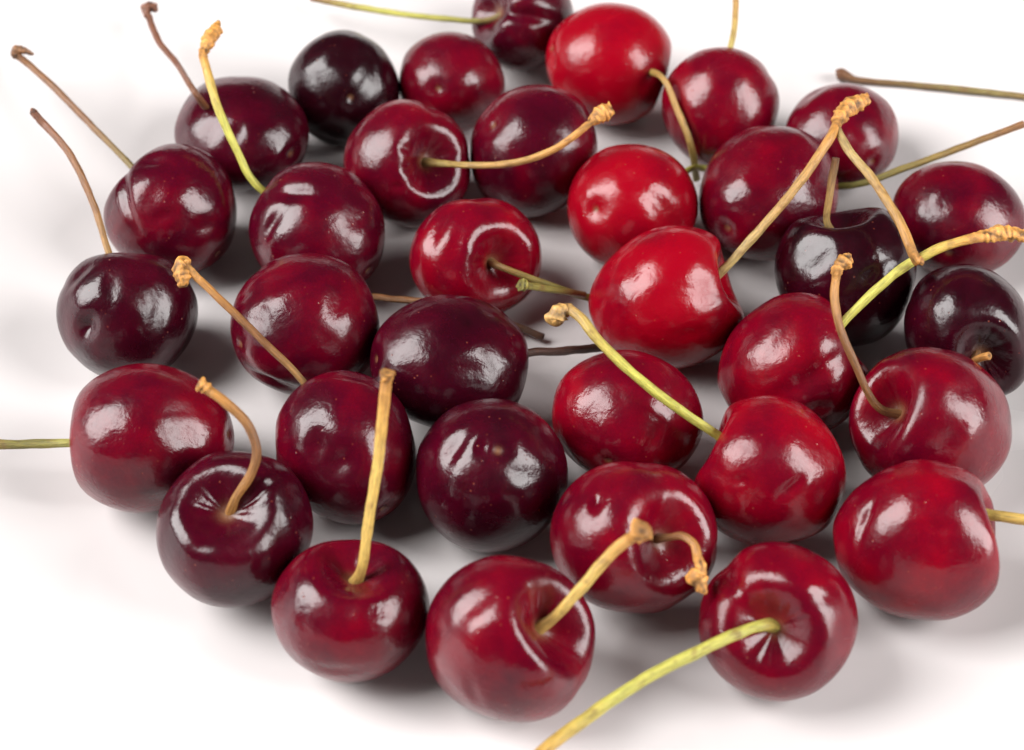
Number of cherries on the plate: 34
